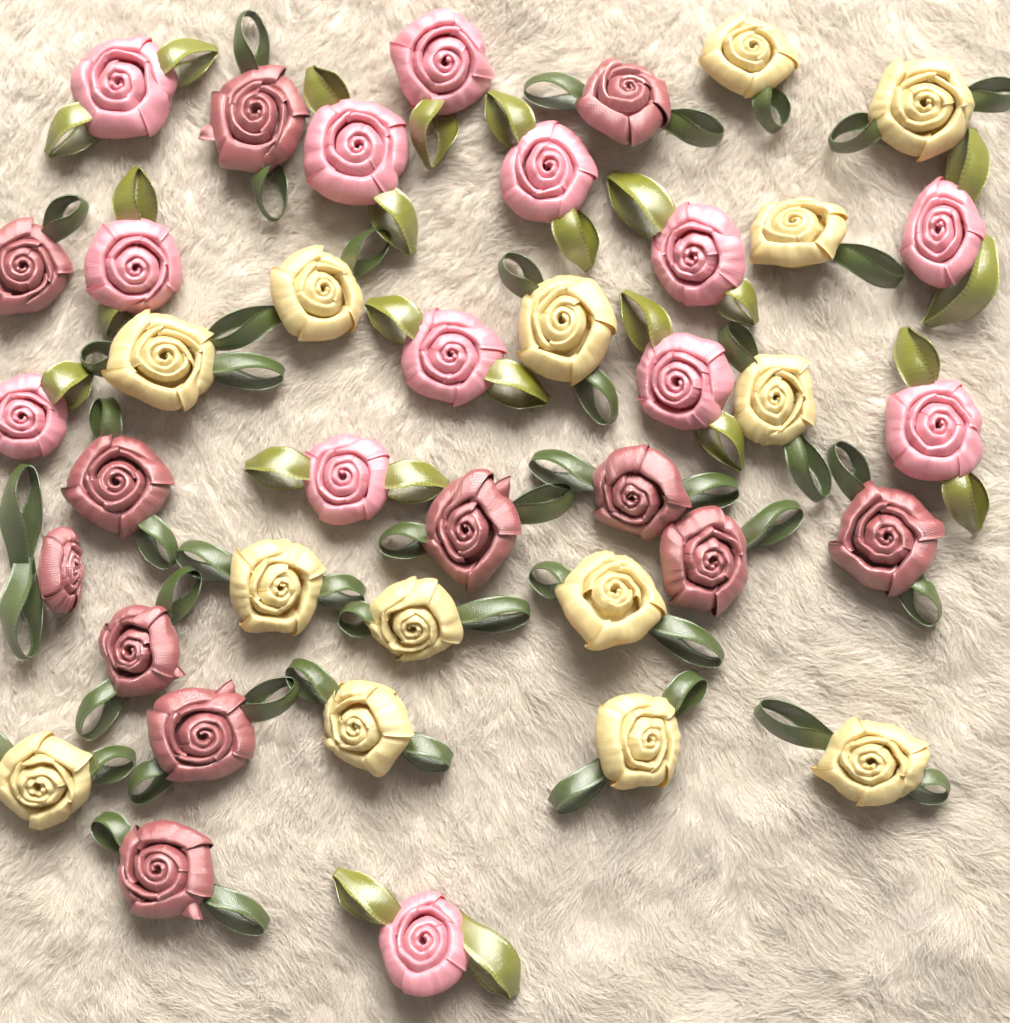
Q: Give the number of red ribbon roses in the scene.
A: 12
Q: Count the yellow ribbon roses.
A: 14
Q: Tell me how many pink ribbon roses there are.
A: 13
